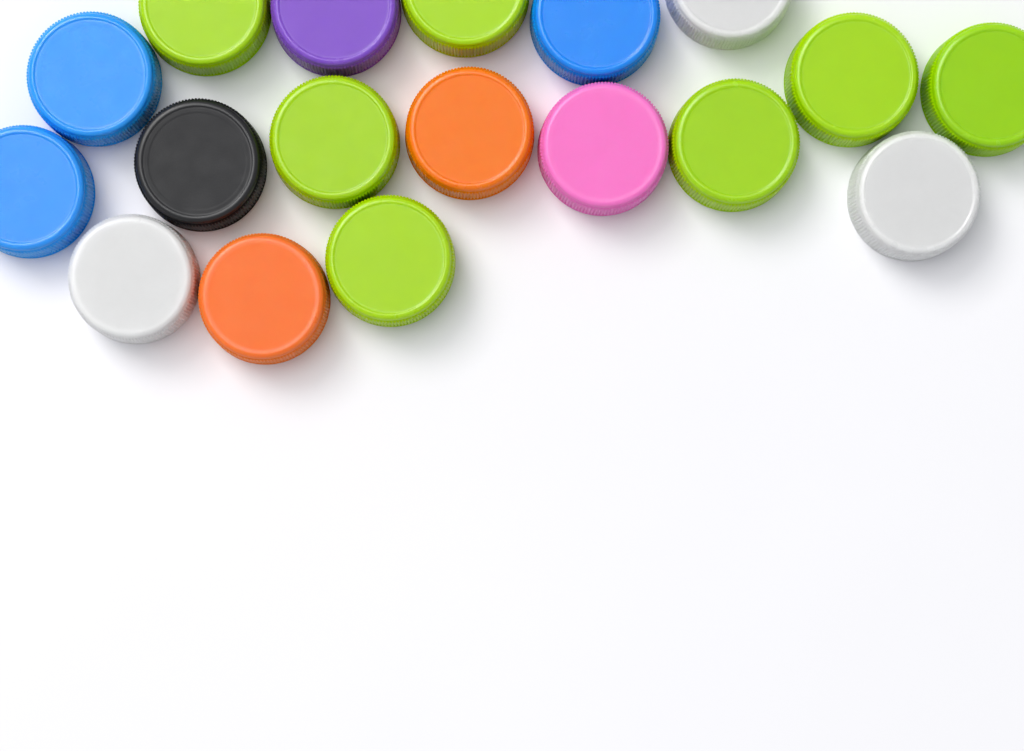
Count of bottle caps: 18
